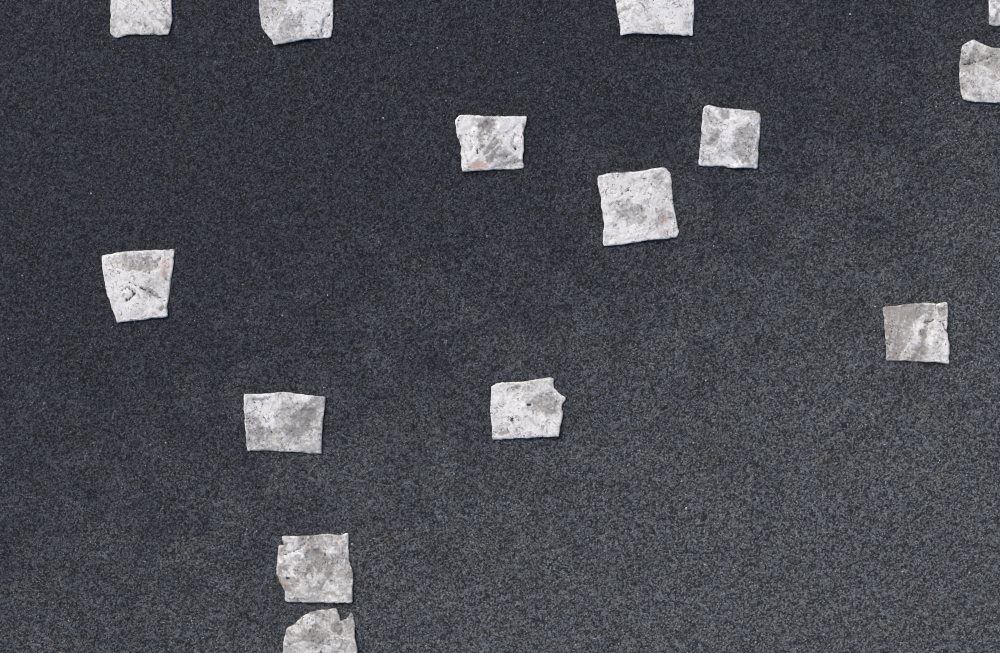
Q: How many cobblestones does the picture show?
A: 14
